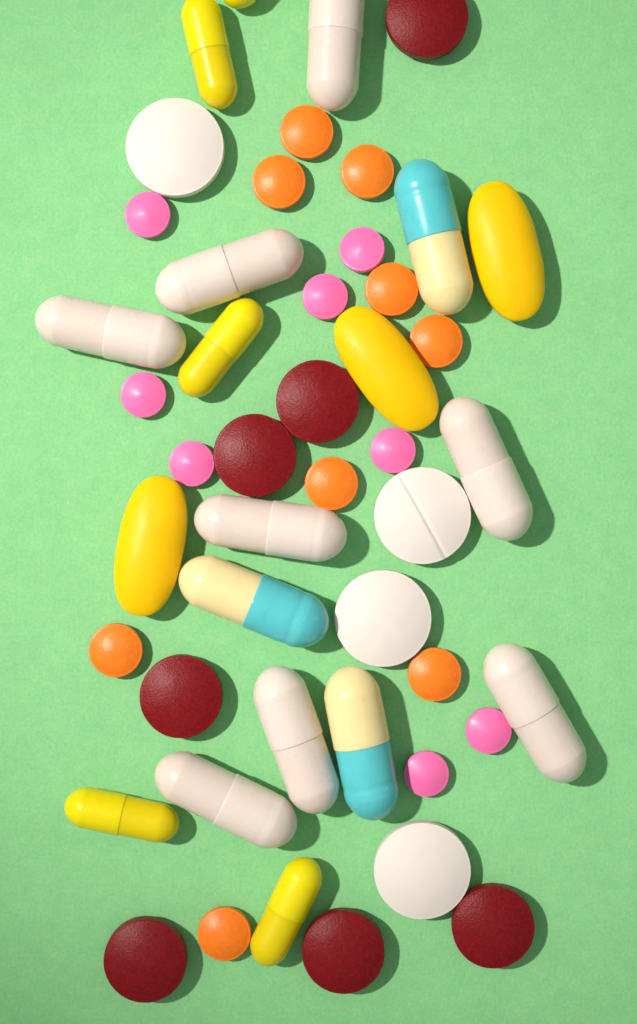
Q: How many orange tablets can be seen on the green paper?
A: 9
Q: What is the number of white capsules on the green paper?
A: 8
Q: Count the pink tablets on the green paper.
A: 8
